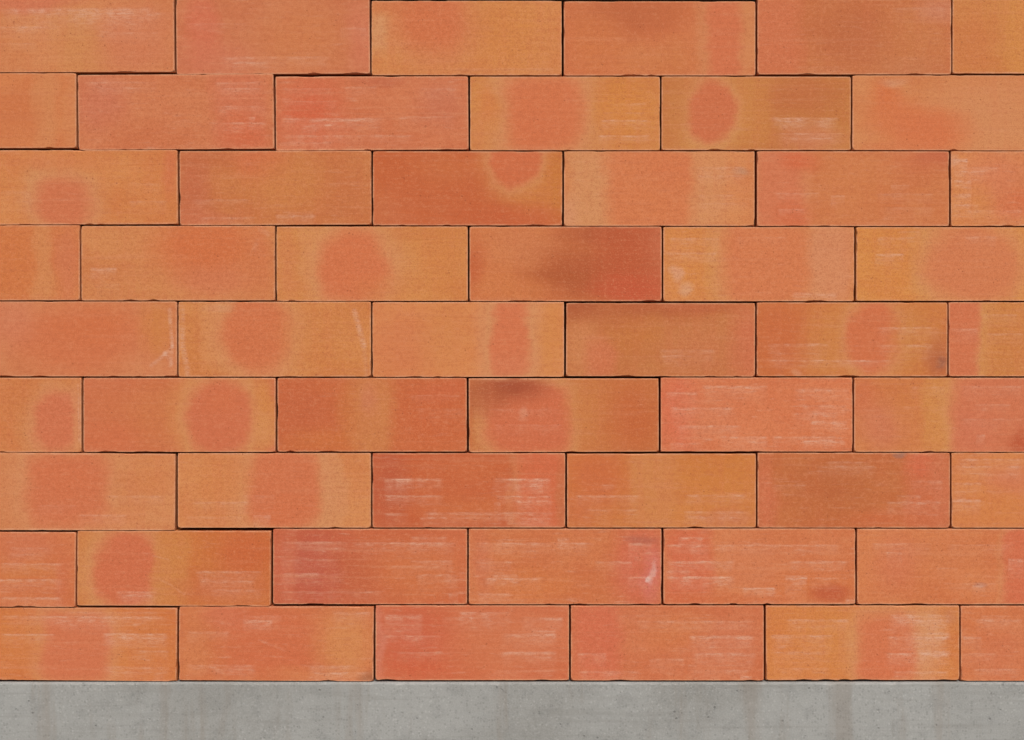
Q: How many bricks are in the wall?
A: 54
